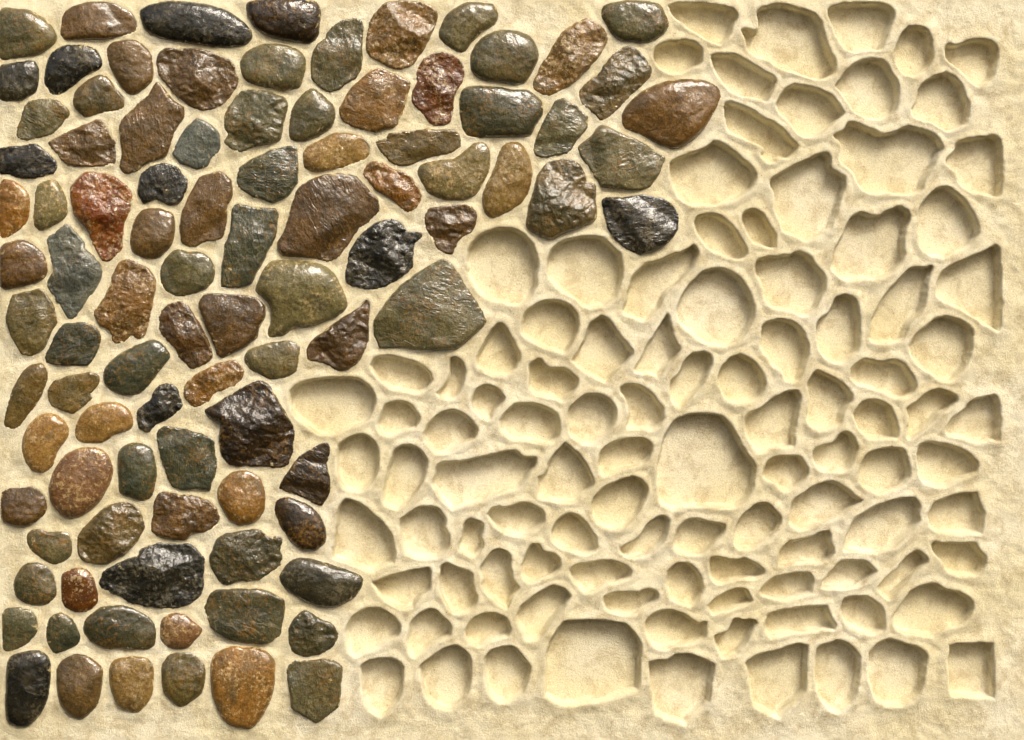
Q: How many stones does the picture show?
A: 95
